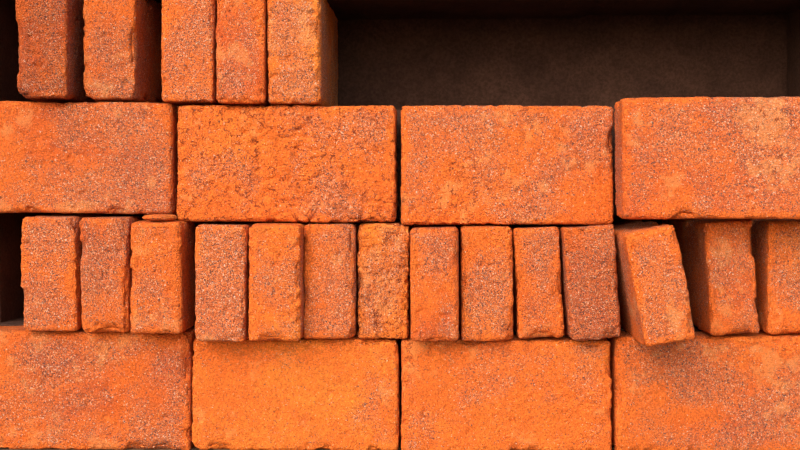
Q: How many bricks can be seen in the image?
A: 27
